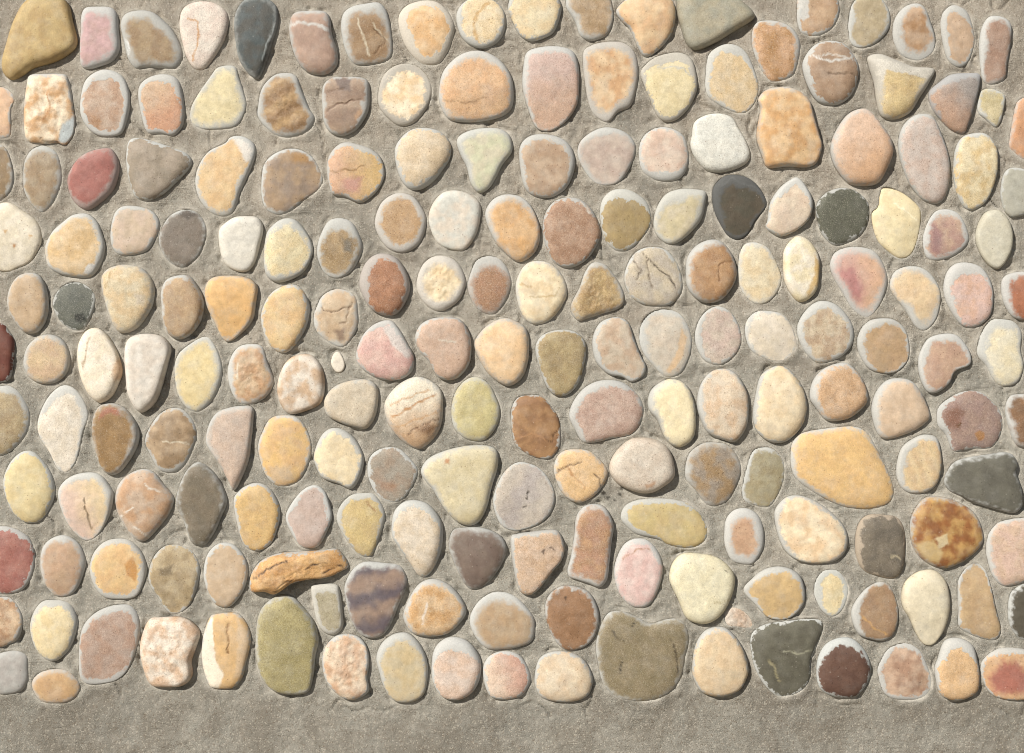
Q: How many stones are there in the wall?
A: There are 200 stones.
